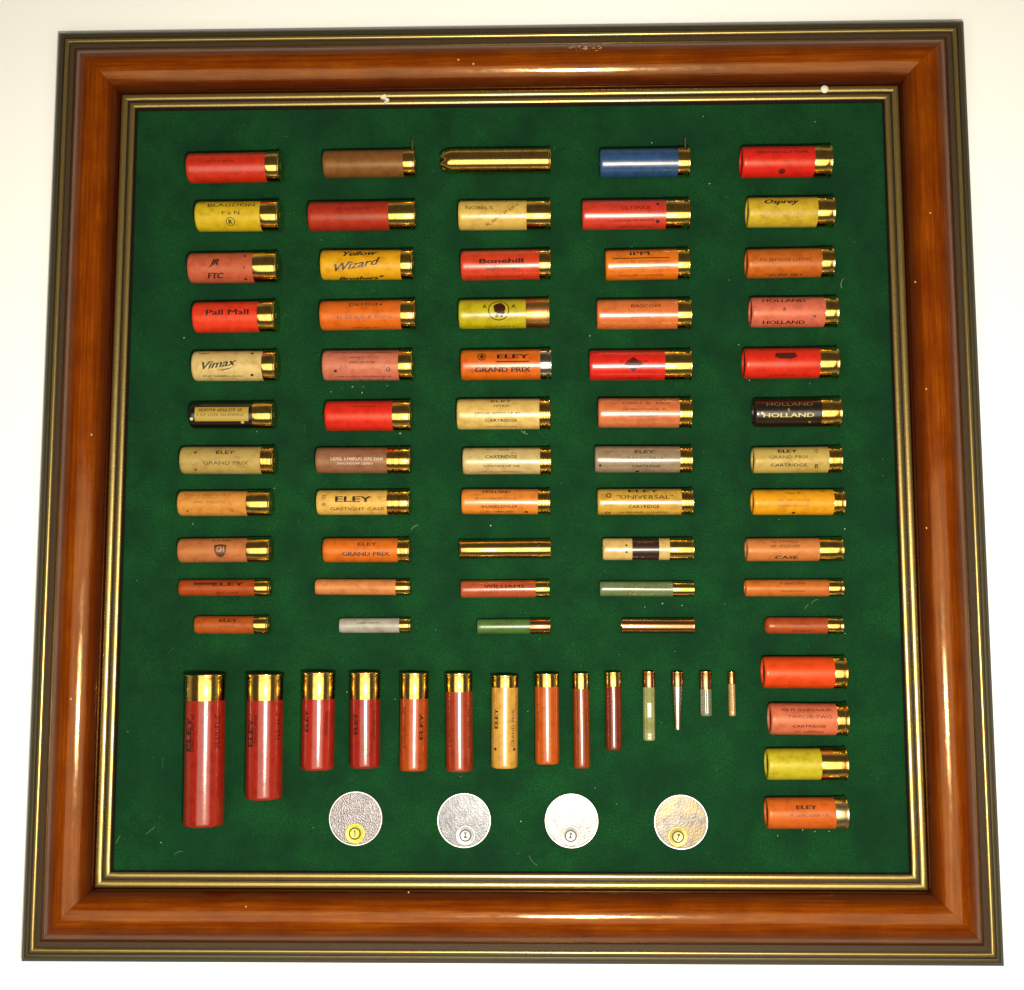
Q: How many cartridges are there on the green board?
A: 73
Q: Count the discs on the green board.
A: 4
